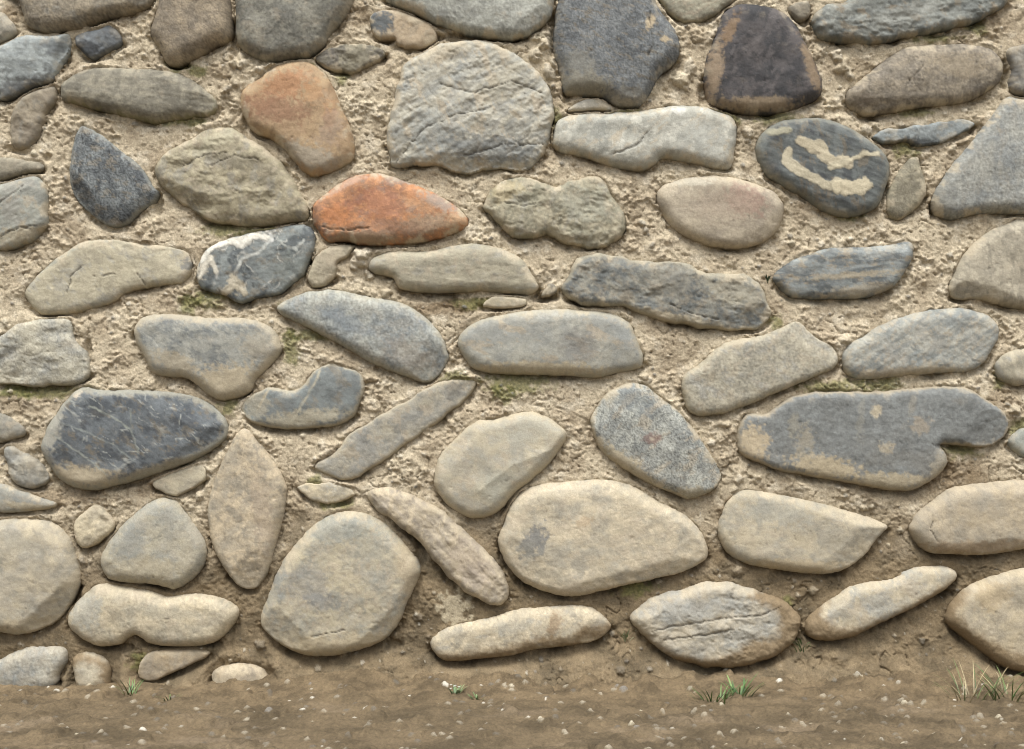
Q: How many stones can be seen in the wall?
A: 79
